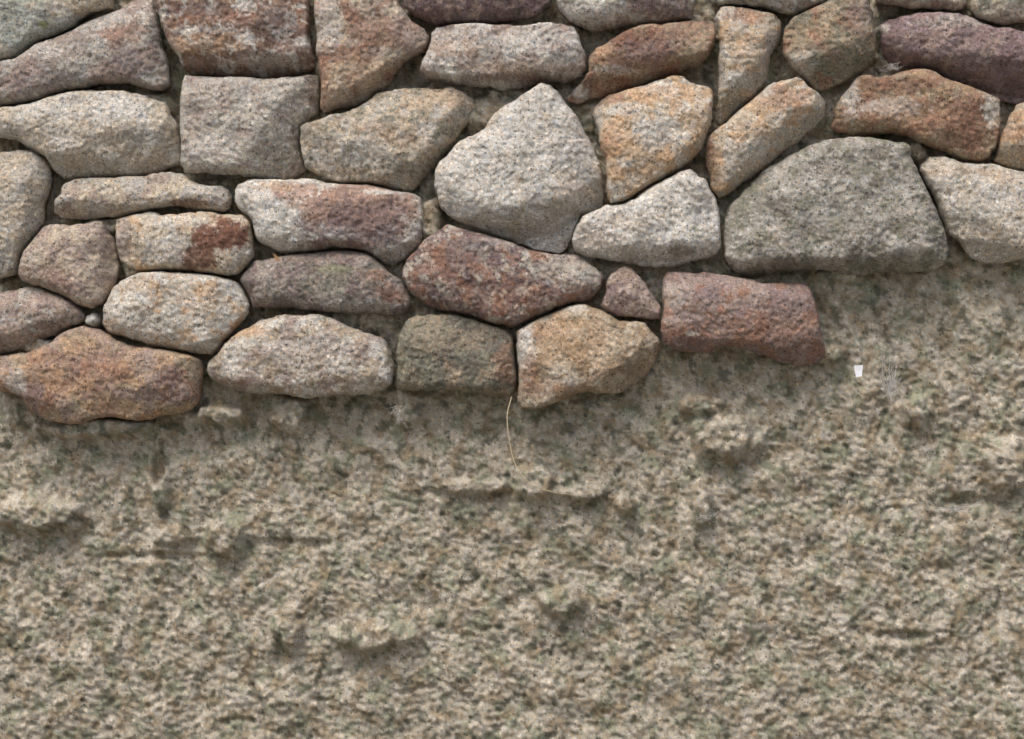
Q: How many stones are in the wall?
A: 40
